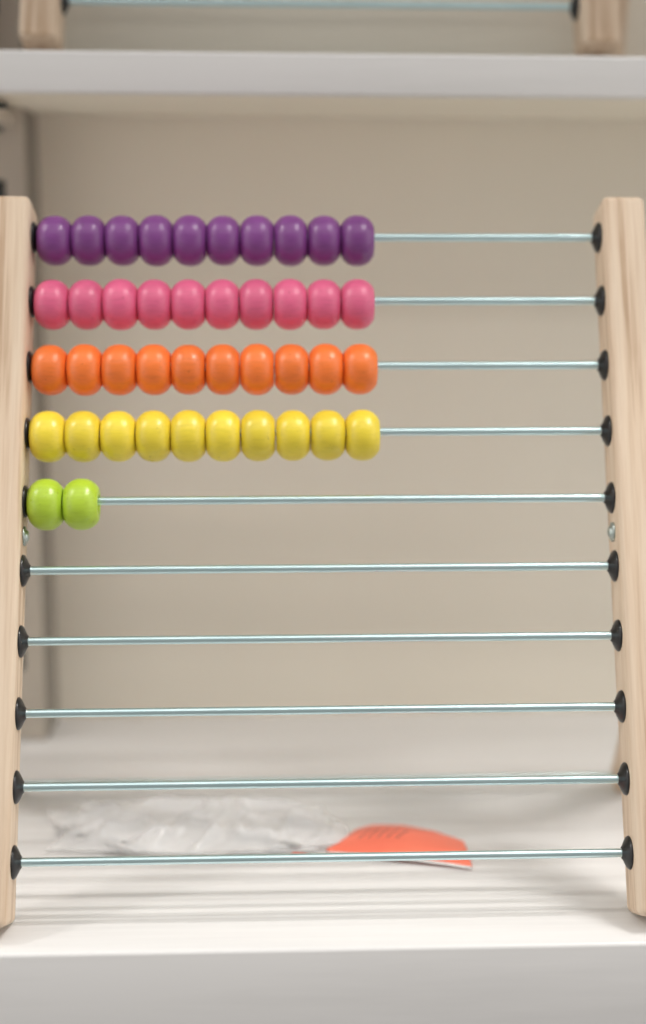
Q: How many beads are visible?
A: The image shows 42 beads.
